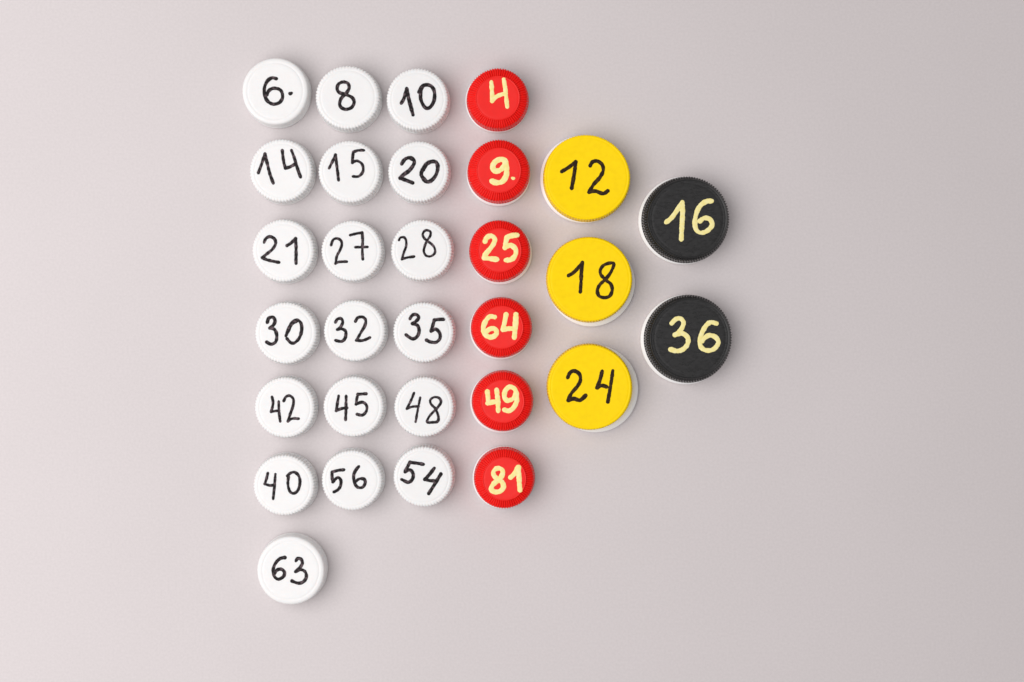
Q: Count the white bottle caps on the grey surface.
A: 19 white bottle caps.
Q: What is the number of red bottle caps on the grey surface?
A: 6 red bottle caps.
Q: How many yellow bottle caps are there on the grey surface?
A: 3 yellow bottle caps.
